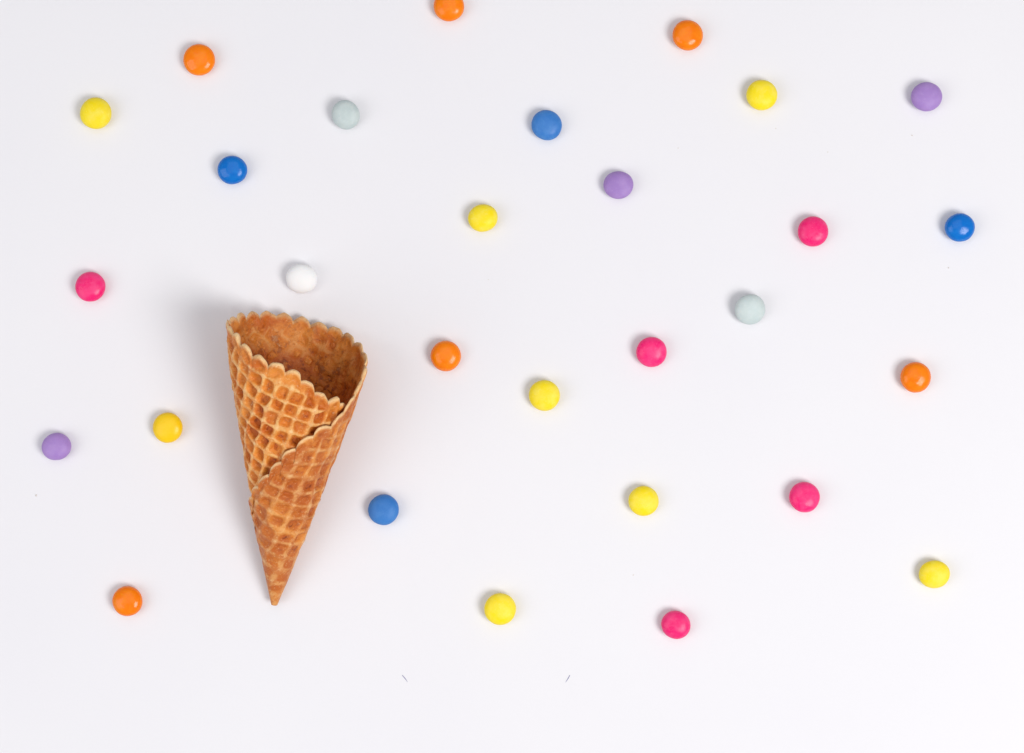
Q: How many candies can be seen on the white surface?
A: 29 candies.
